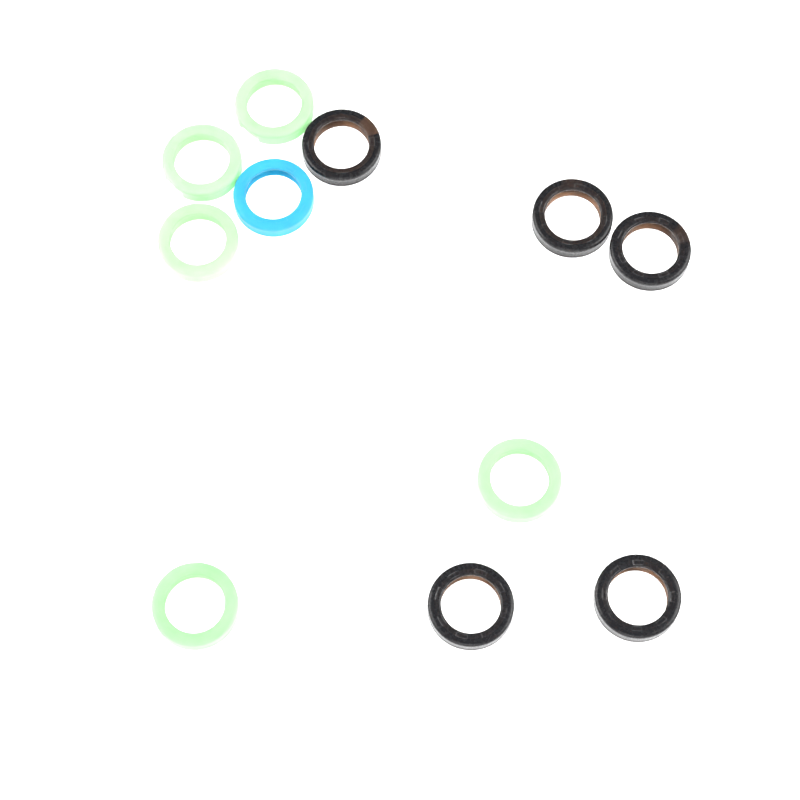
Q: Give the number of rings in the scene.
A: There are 11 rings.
